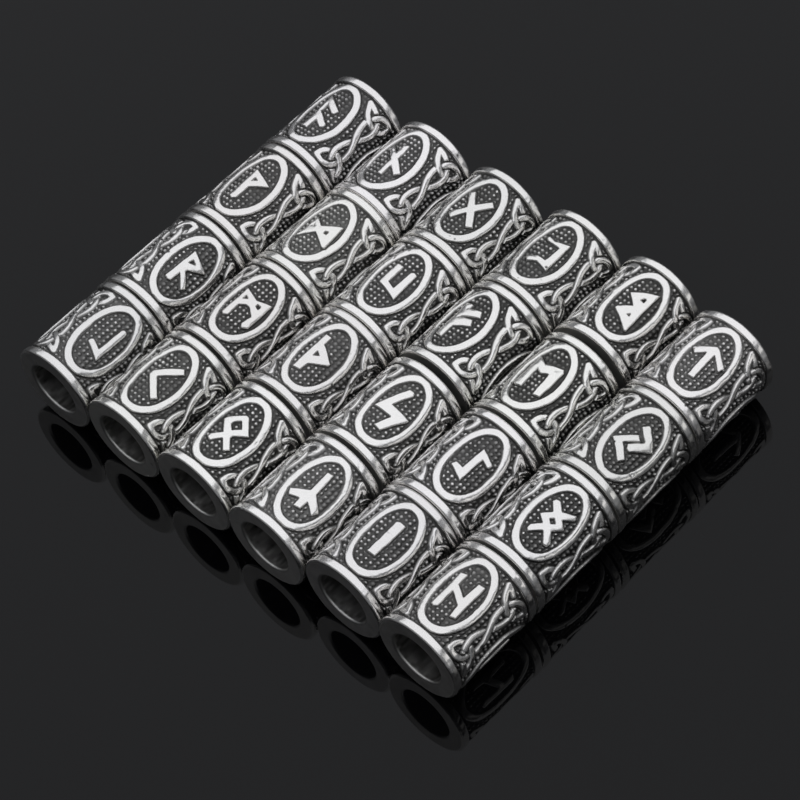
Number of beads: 24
